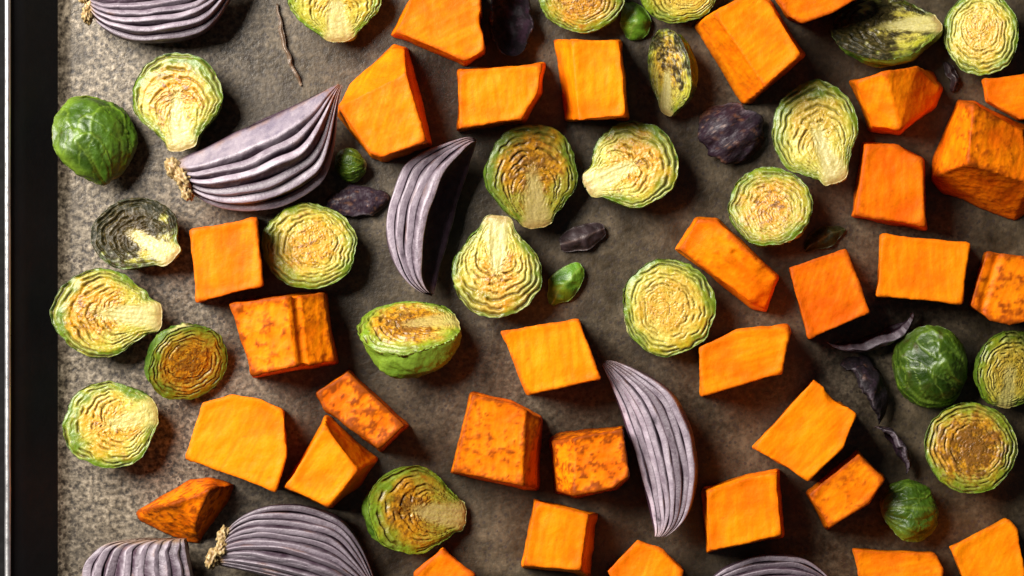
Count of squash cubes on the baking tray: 32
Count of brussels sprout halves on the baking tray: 26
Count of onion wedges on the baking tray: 7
